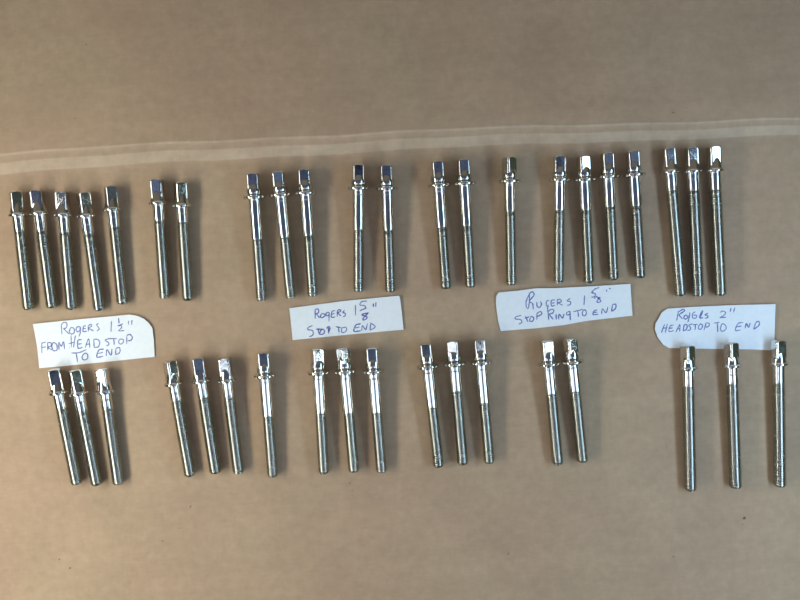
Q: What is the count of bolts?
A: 40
